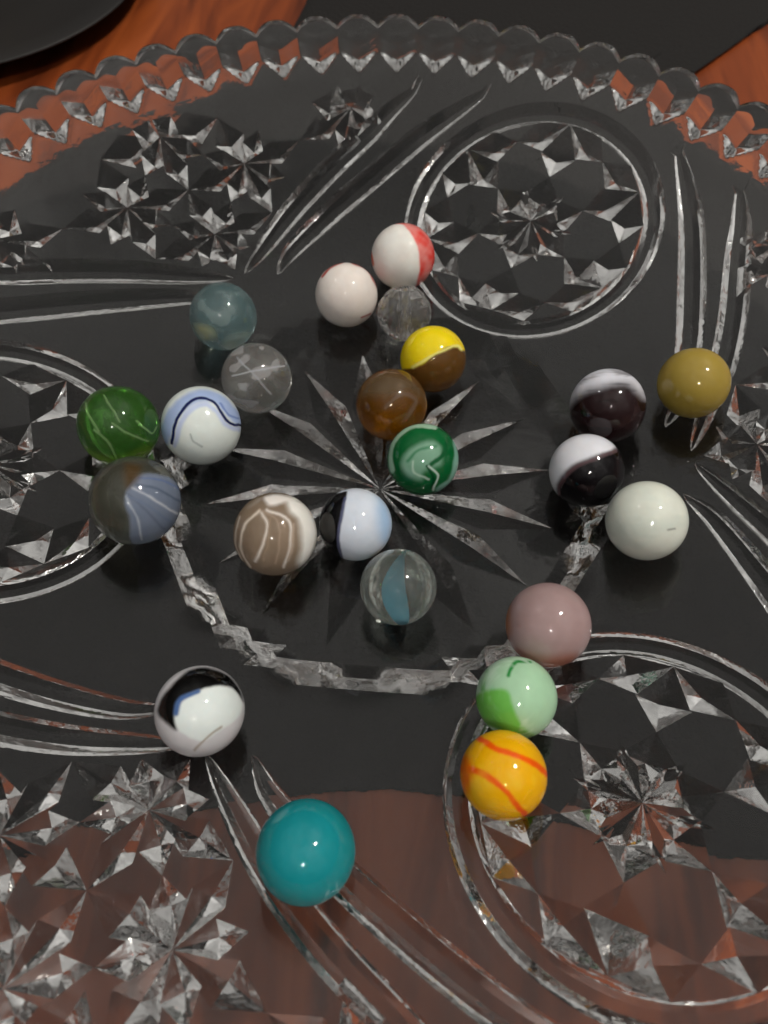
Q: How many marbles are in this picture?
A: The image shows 22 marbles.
